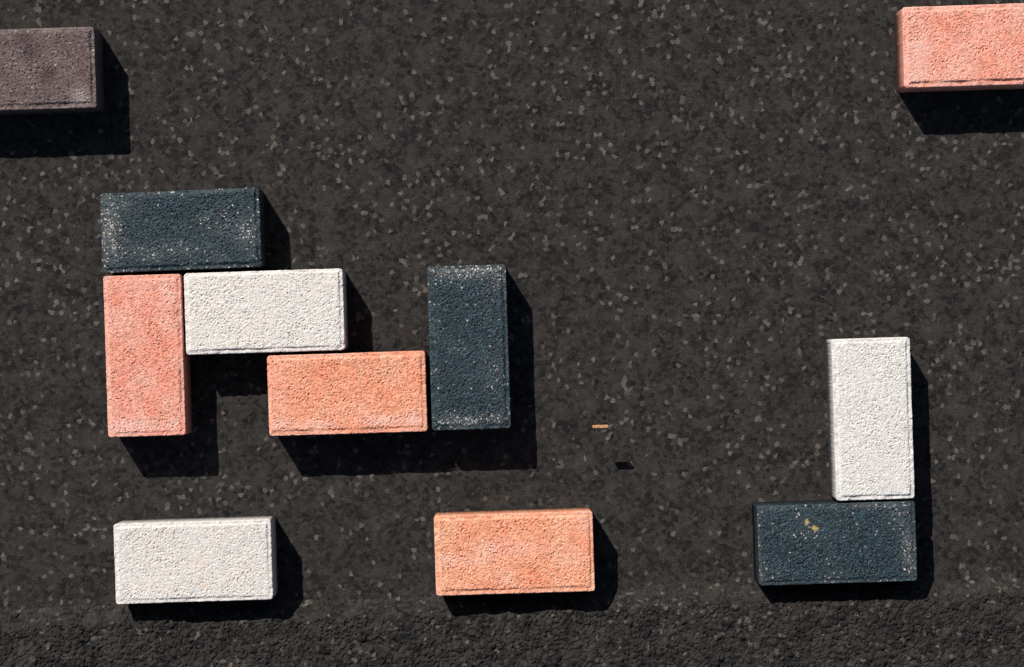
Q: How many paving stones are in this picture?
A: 11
